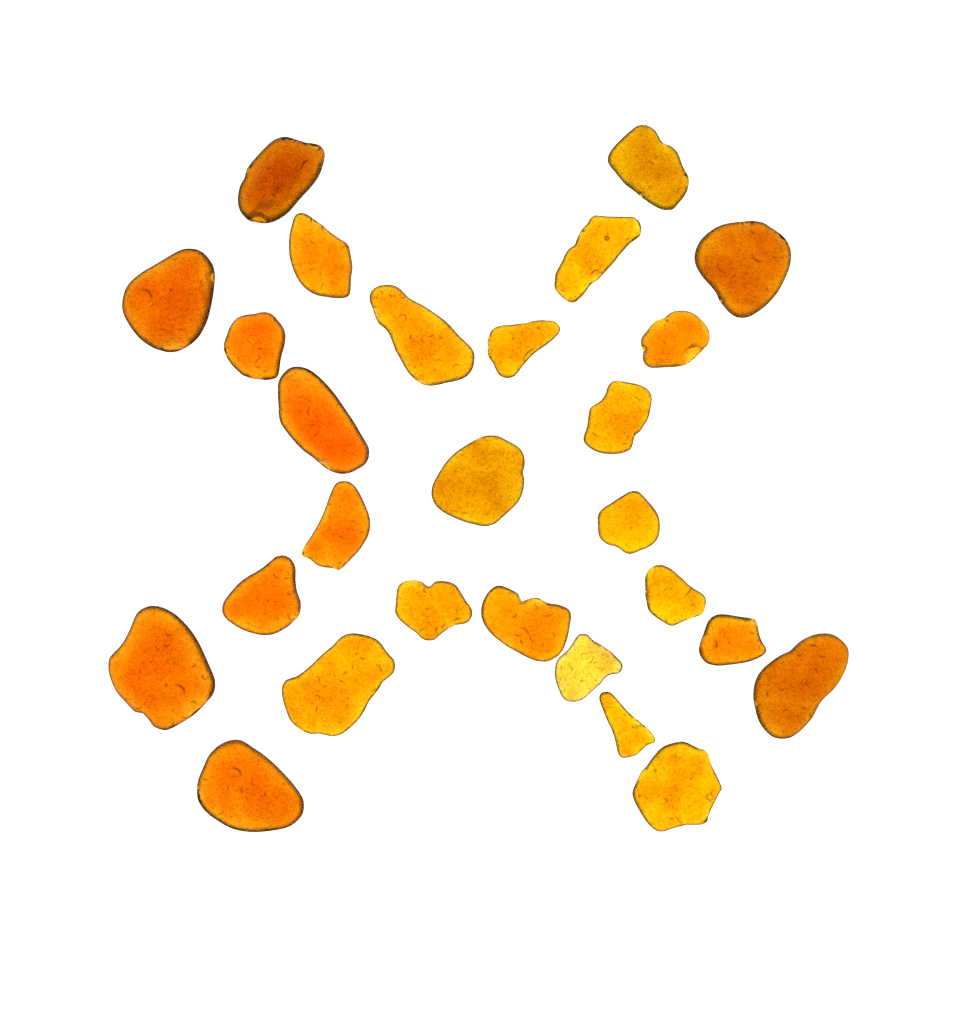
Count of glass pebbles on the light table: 27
